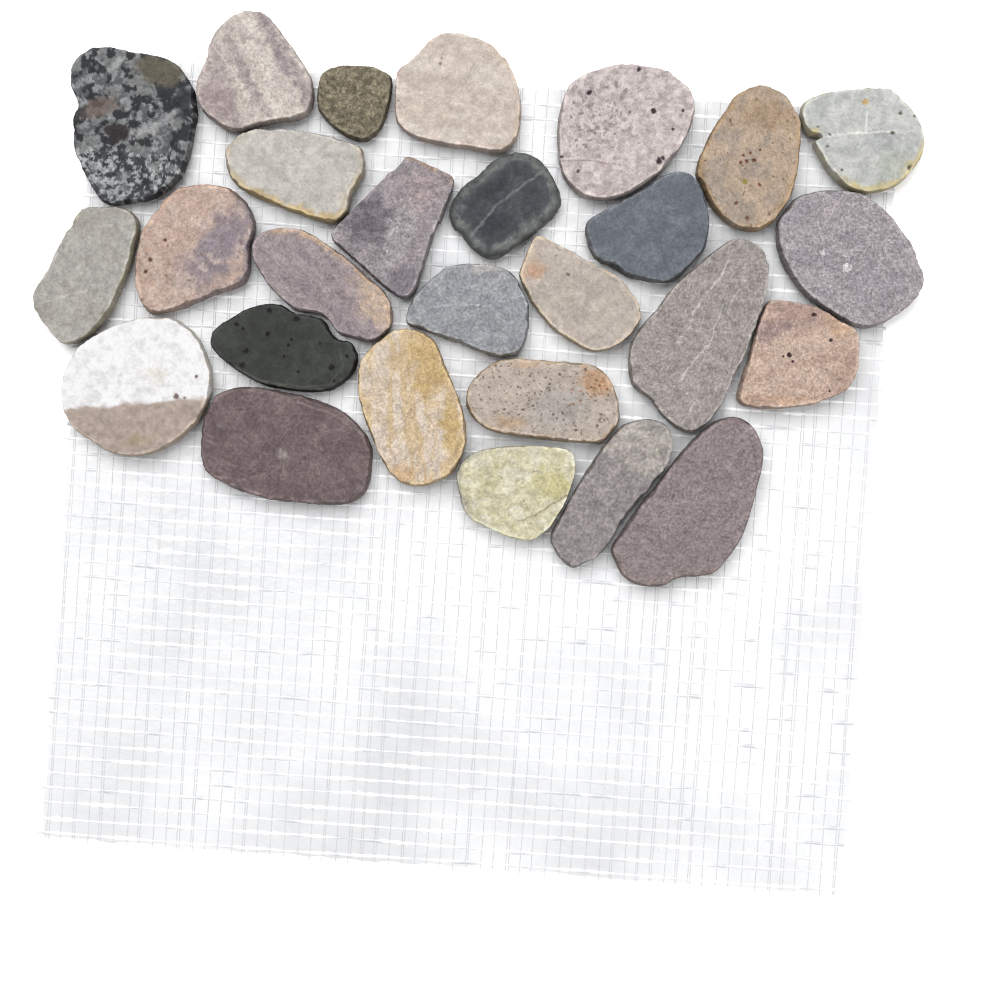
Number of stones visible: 27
